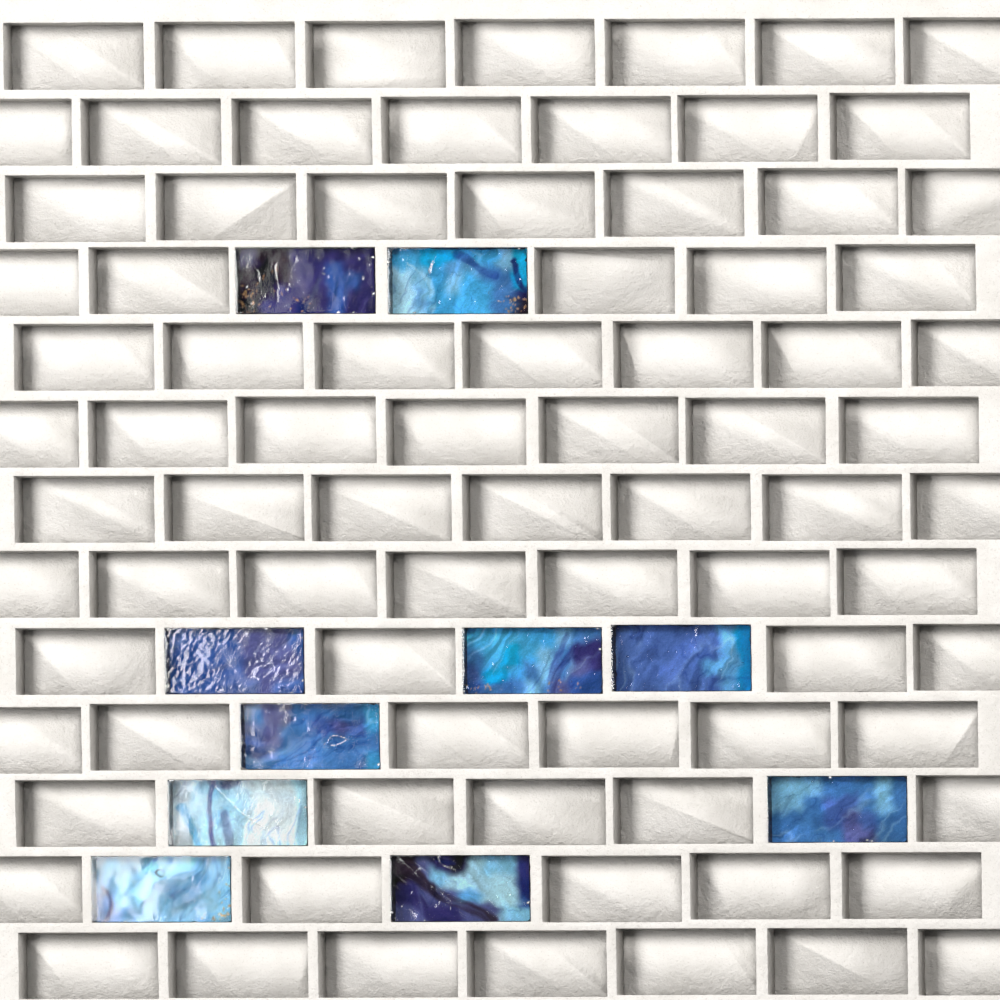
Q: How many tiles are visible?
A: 10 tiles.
